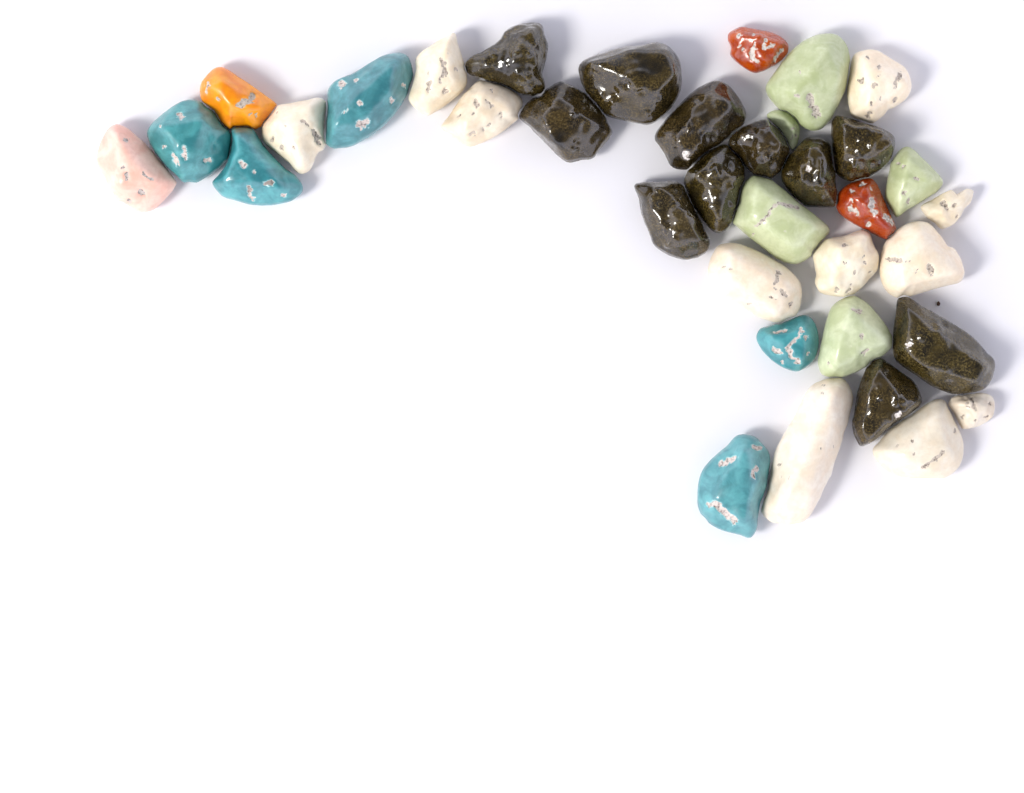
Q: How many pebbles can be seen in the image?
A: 36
